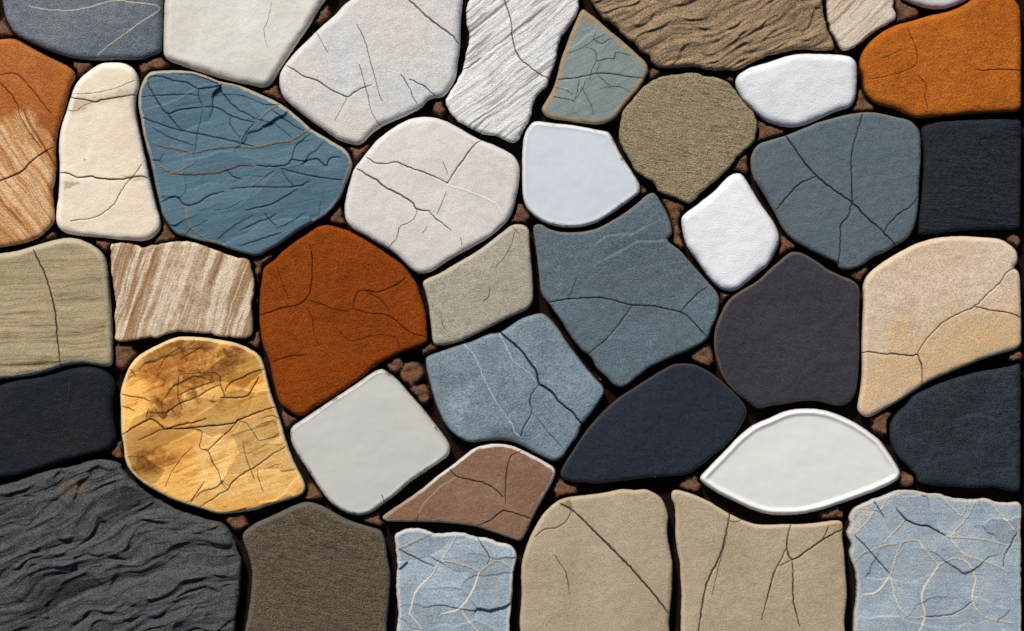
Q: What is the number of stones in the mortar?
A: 40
